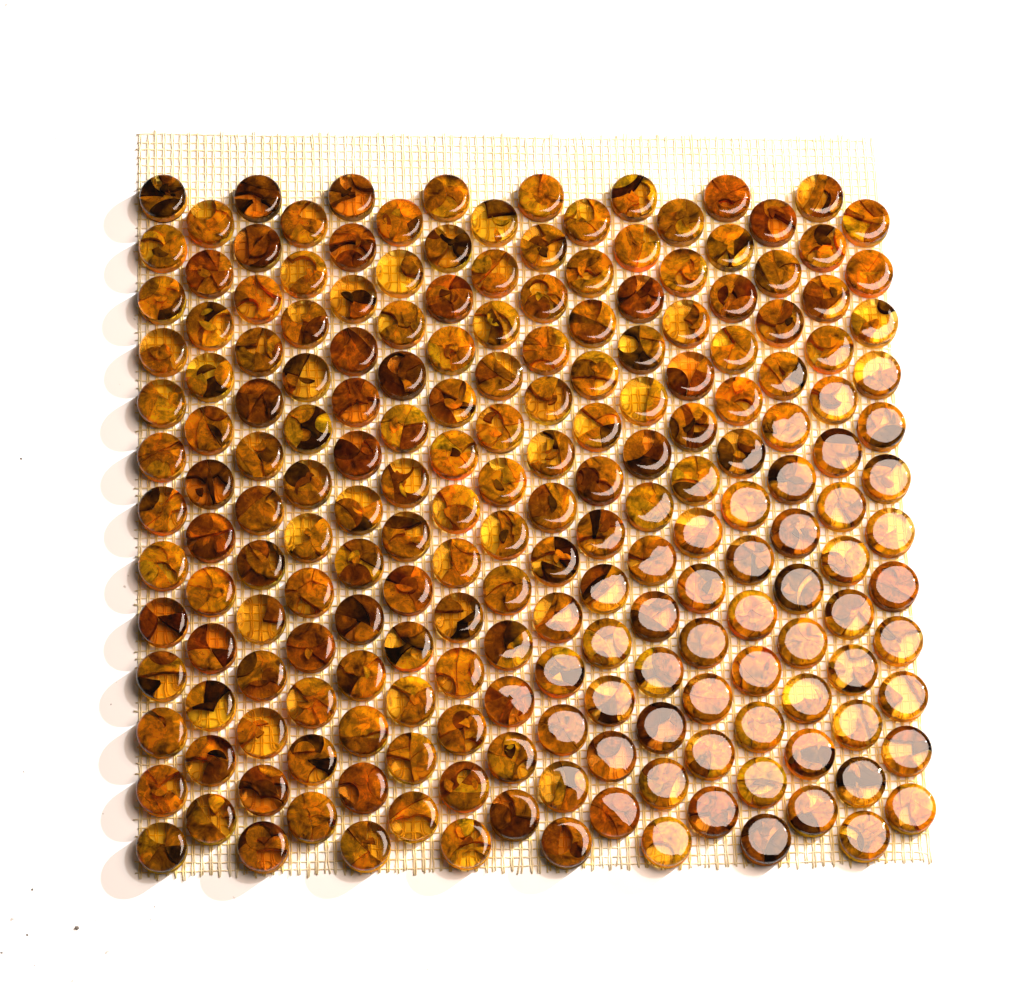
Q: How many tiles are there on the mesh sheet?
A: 200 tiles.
